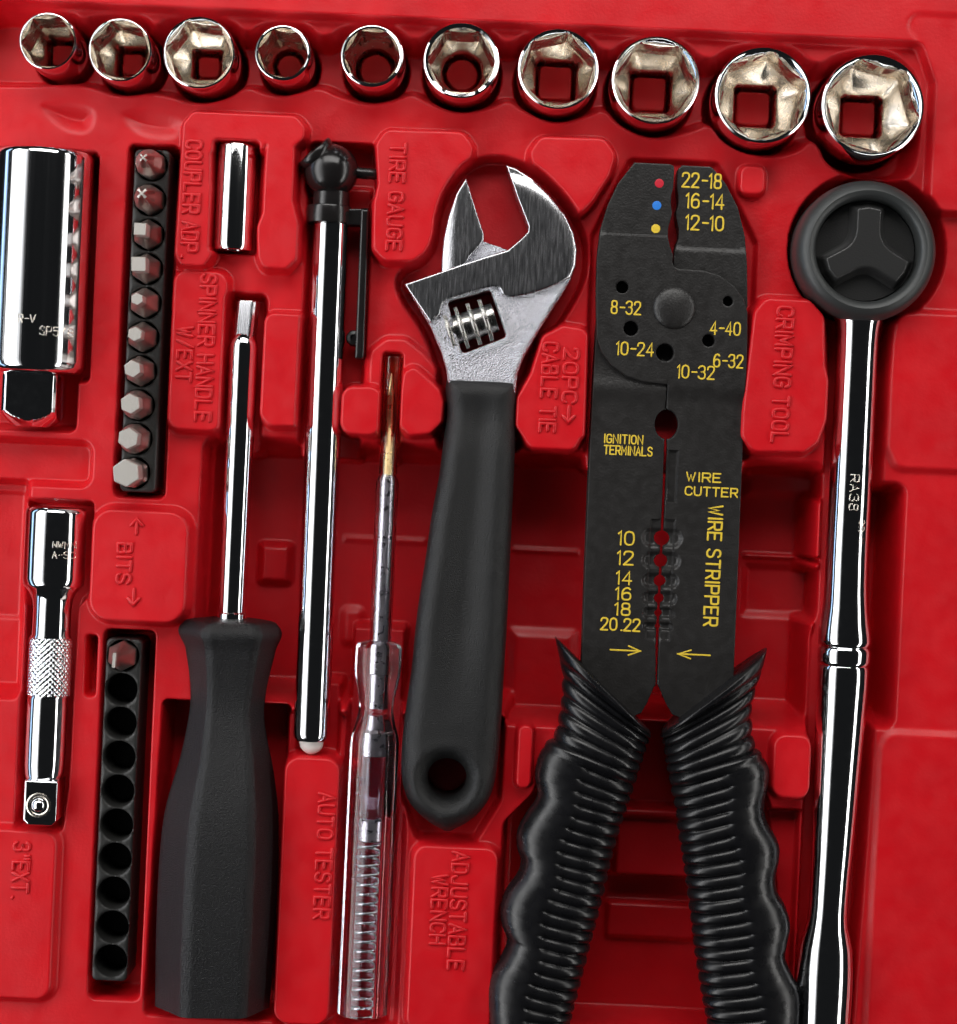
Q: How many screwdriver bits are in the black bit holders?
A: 11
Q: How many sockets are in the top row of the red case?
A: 10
